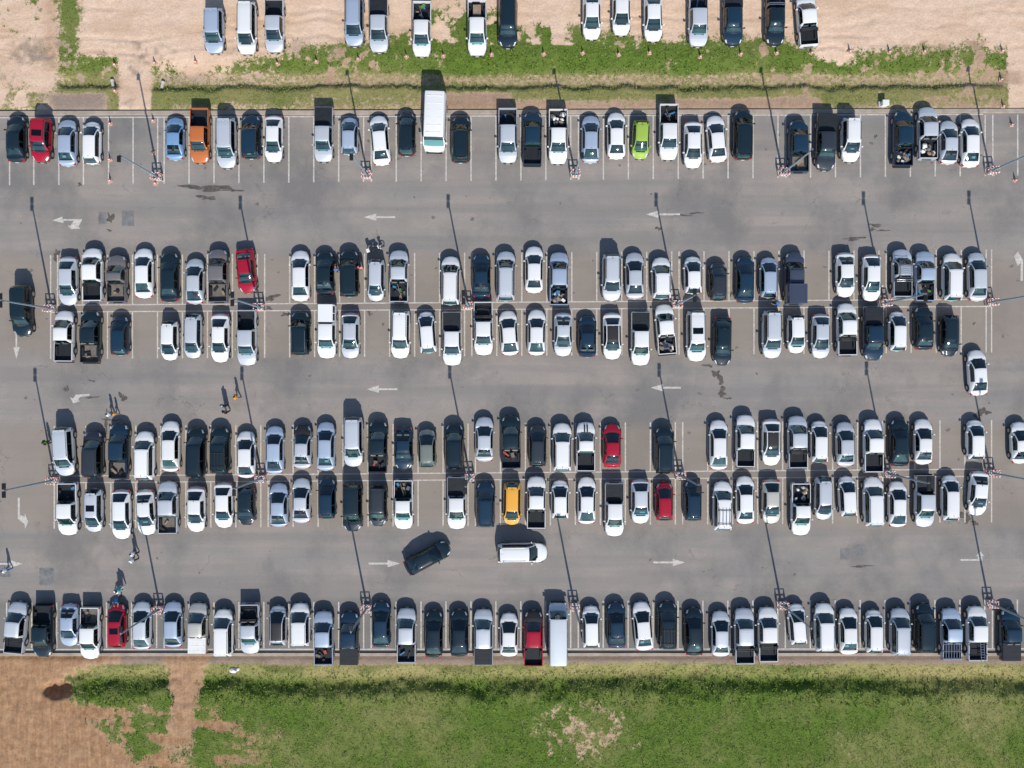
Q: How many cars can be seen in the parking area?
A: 154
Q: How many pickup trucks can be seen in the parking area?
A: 66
